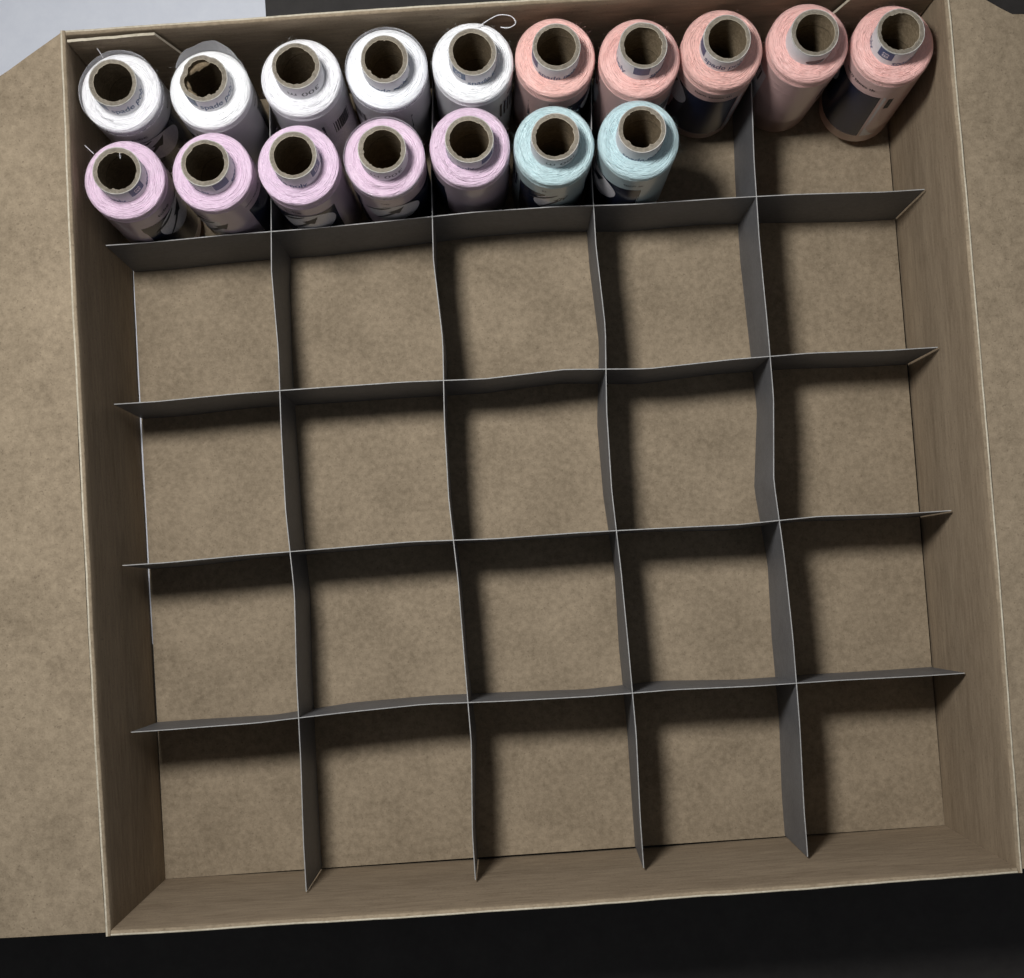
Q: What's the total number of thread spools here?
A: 17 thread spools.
